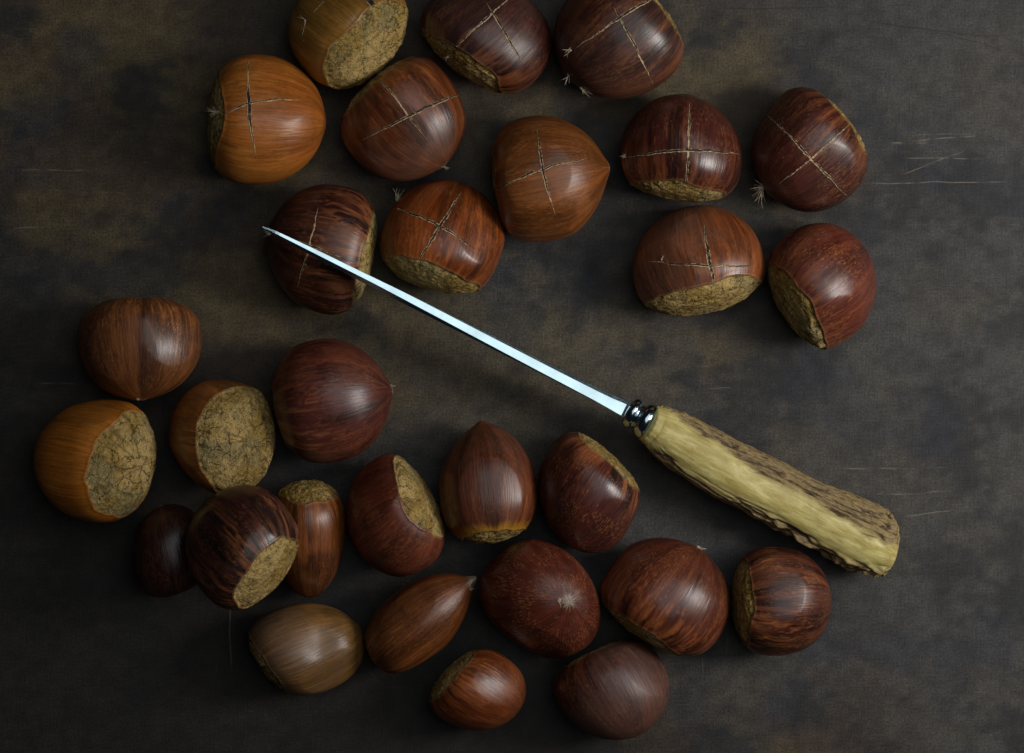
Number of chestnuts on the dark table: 29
